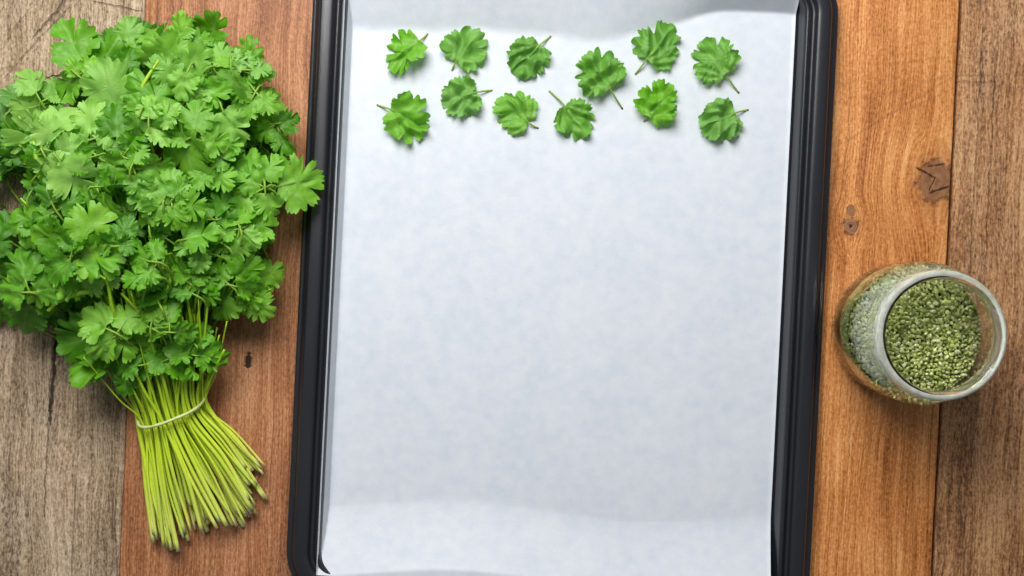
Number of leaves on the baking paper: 12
